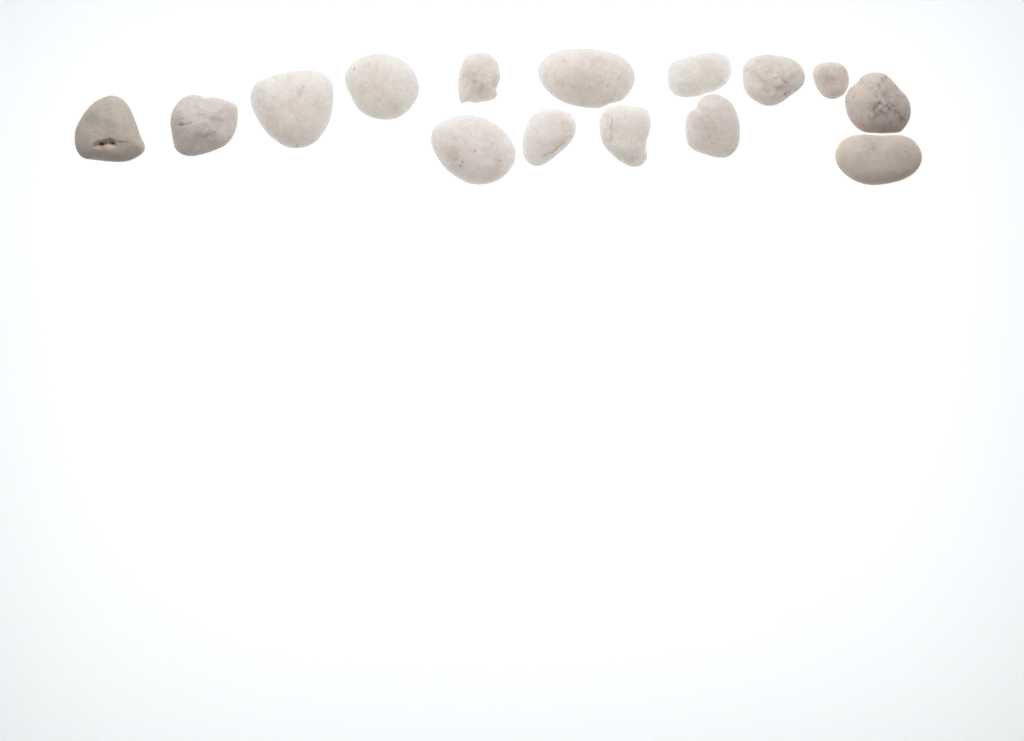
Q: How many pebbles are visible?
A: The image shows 15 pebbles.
